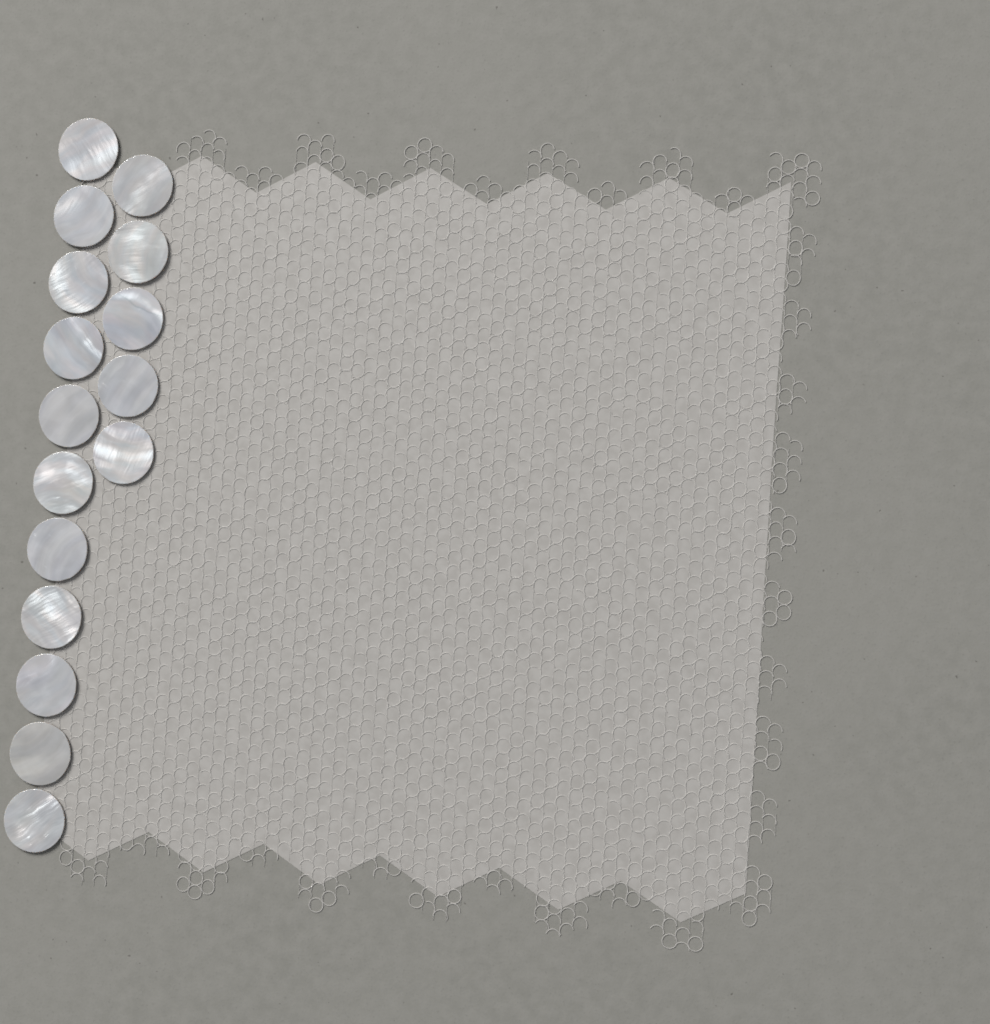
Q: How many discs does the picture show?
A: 16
